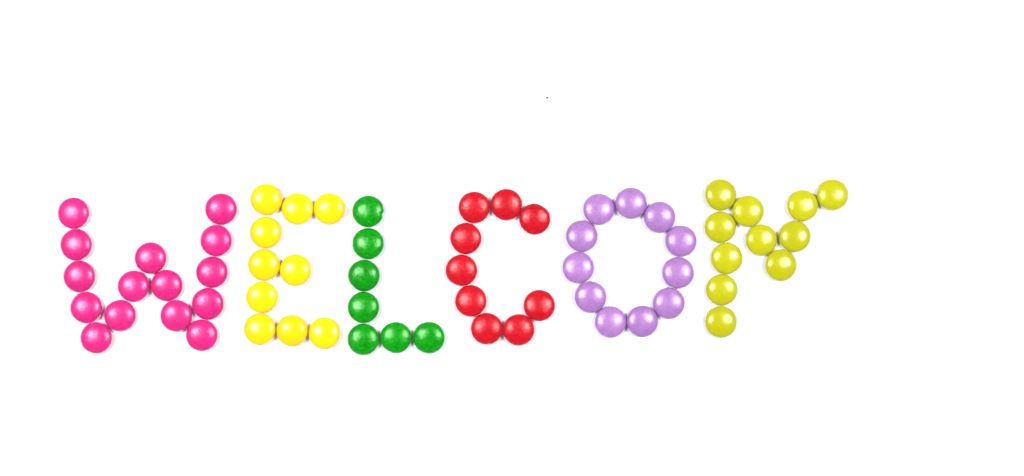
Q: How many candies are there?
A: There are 63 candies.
